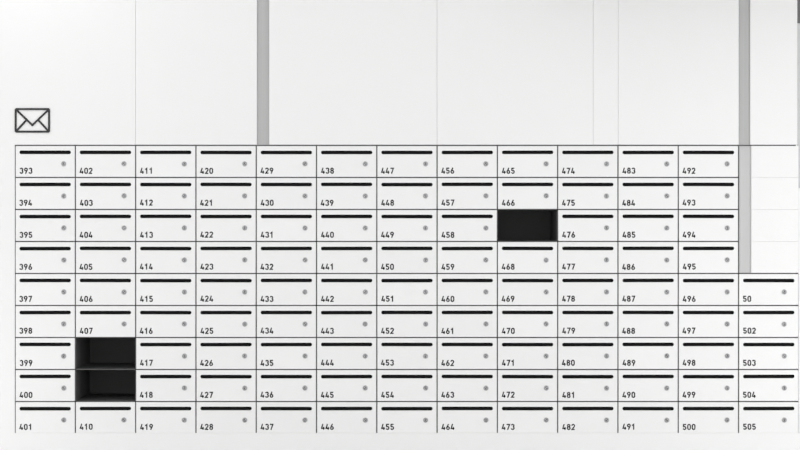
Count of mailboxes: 110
